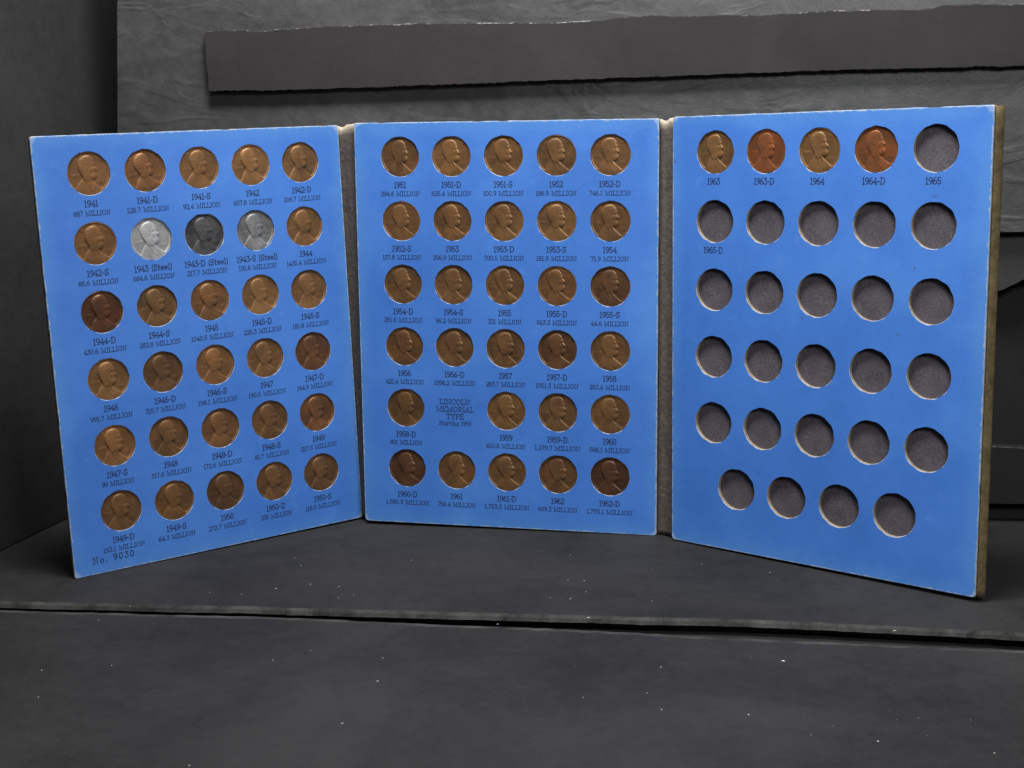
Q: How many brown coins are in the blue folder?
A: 60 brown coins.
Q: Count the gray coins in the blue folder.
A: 3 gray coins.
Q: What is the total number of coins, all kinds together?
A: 63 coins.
